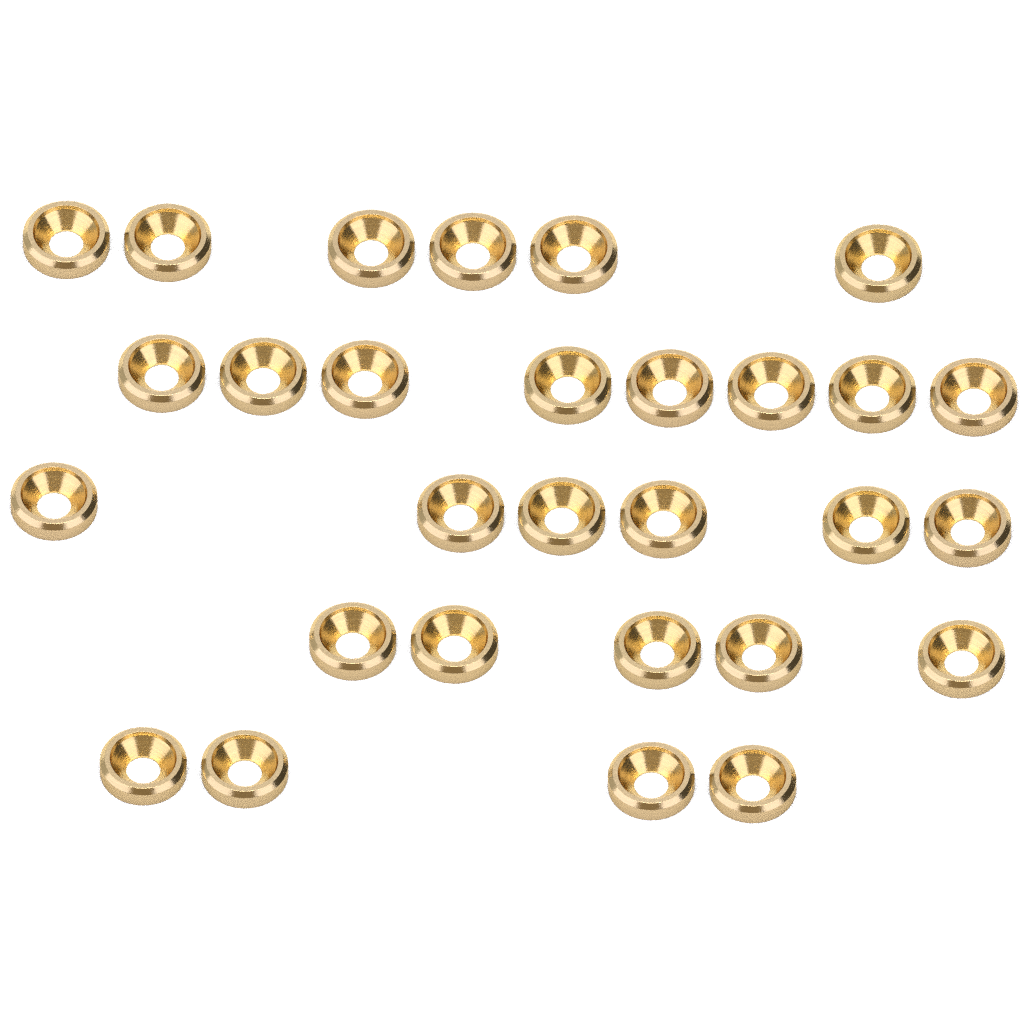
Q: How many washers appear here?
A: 29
